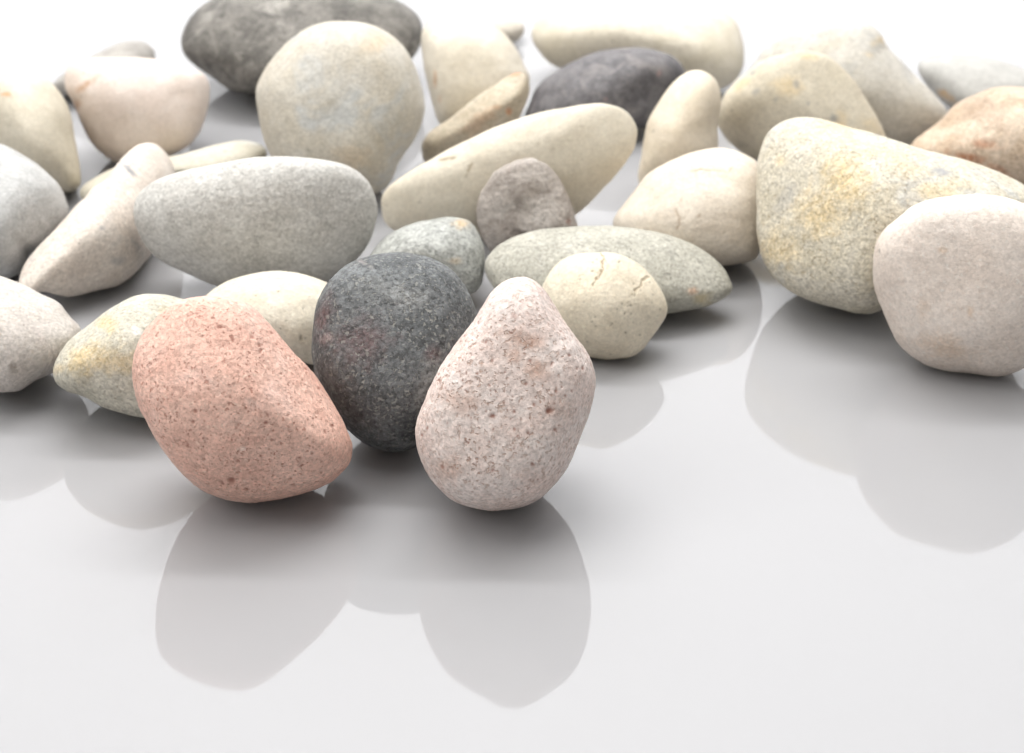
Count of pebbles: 33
